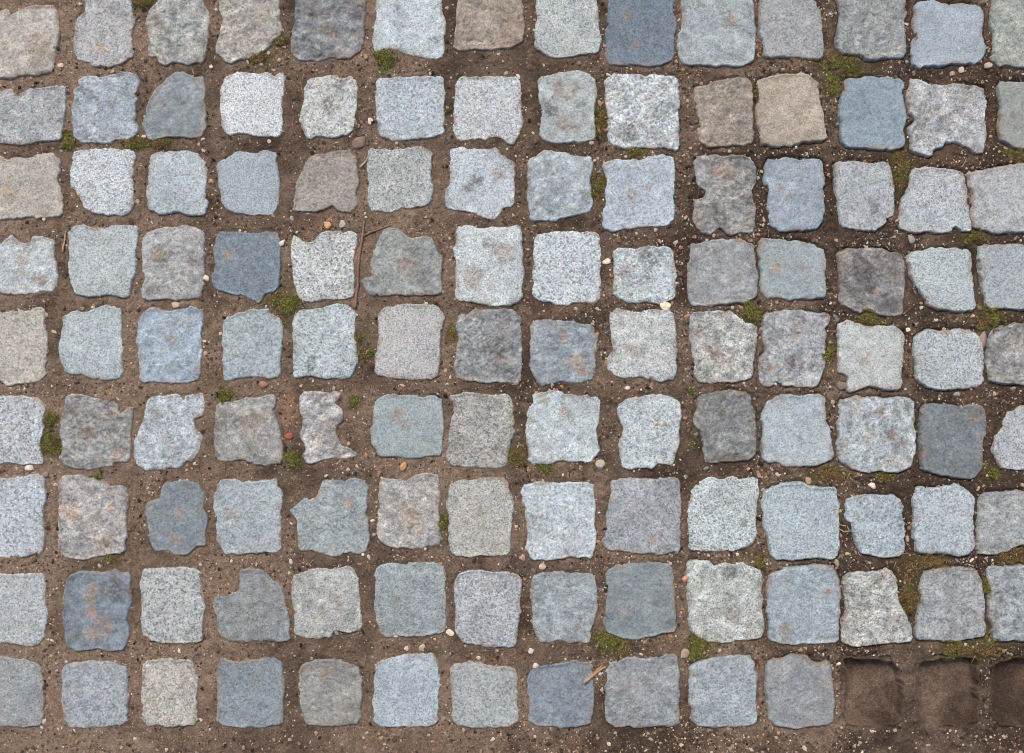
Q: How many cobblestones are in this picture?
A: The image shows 123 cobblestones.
